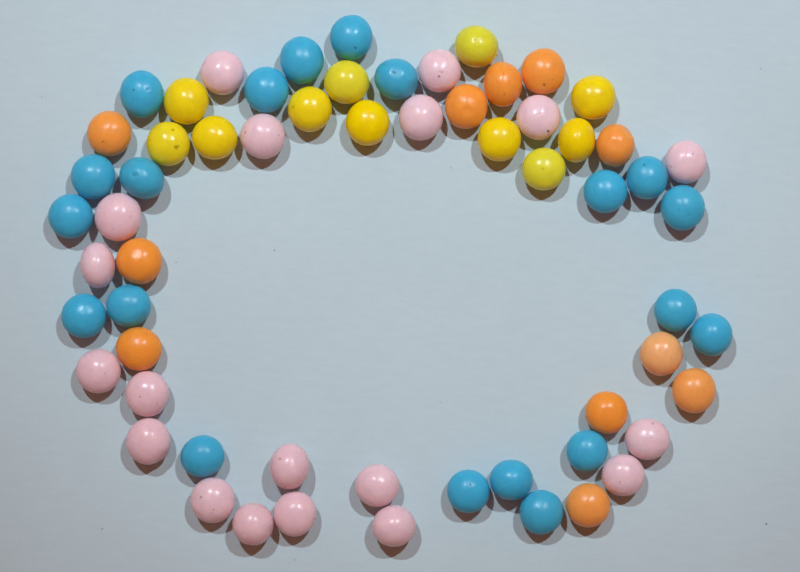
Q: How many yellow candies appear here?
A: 11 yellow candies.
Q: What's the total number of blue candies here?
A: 20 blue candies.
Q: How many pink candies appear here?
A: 19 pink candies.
